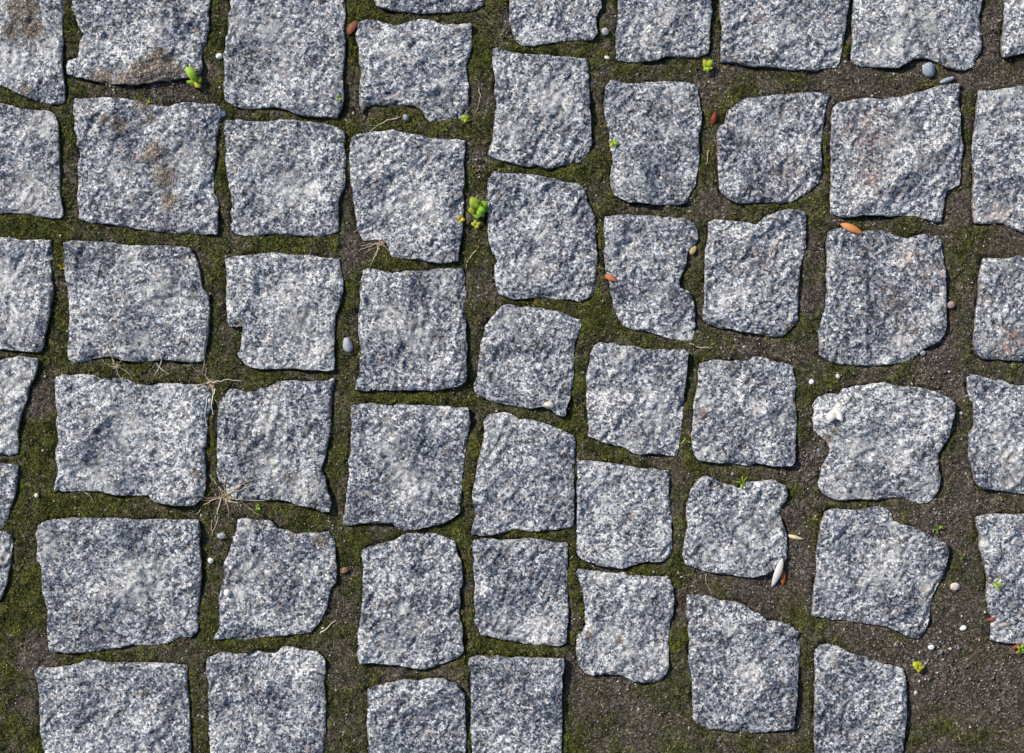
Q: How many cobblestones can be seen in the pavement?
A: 55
